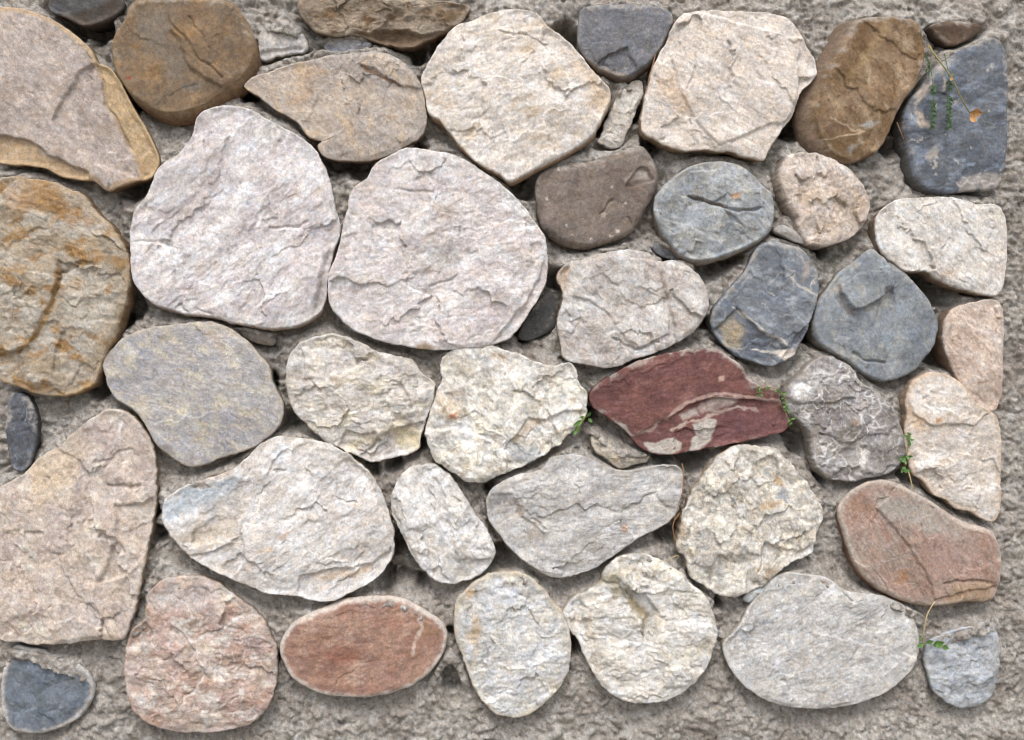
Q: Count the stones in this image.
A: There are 51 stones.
